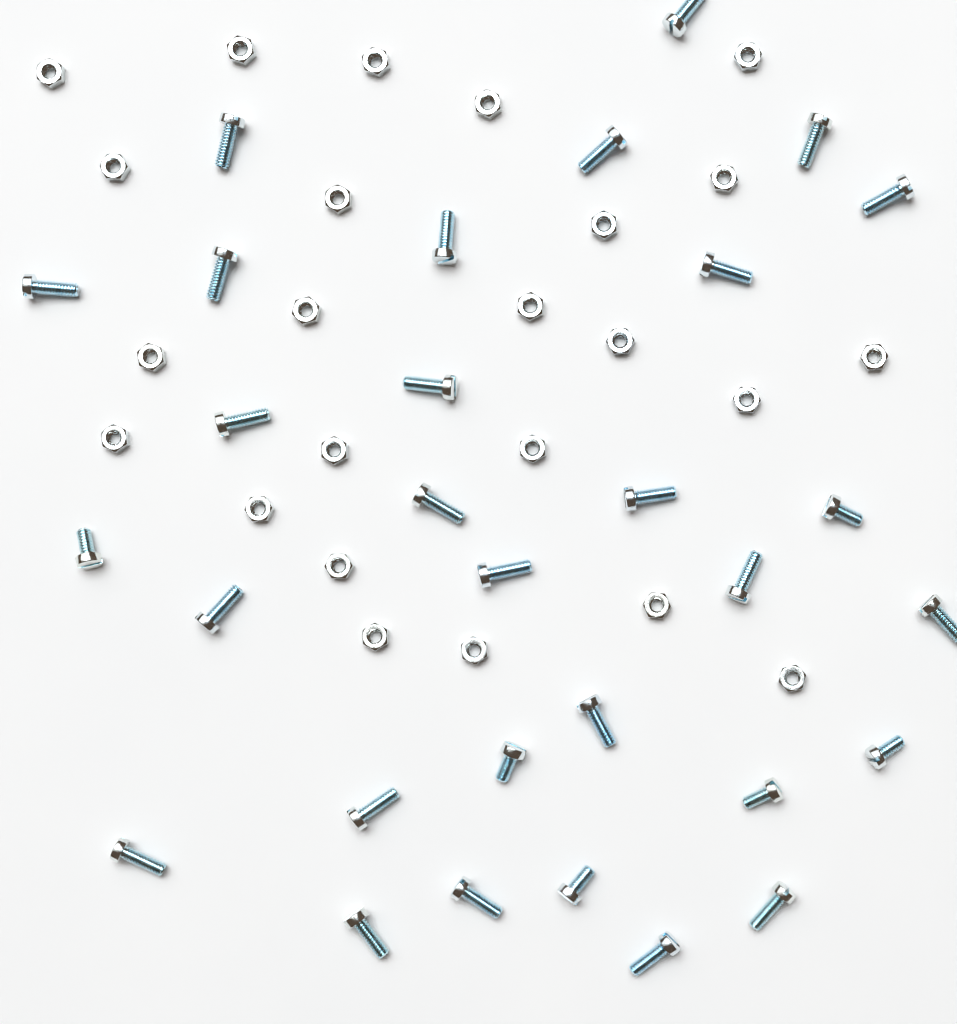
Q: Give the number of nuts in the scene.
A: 24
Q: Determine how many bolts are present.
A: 30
